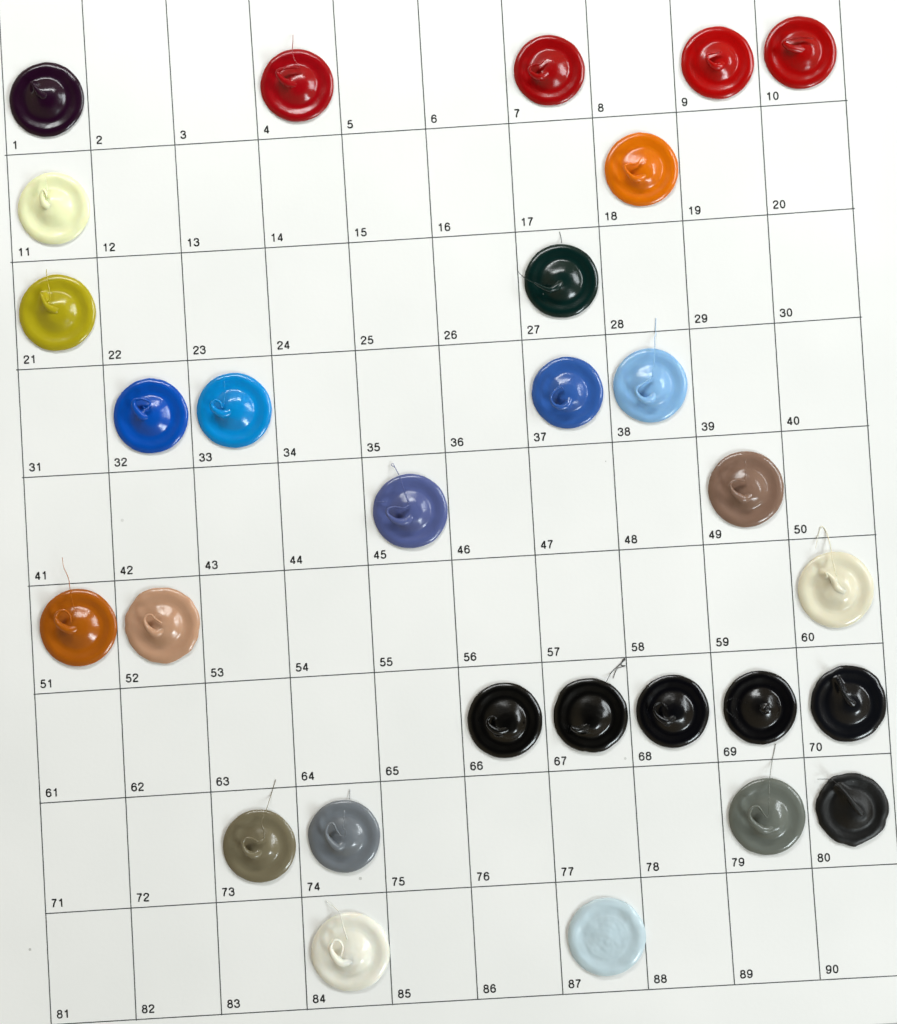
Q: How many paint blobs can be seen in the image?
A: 29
